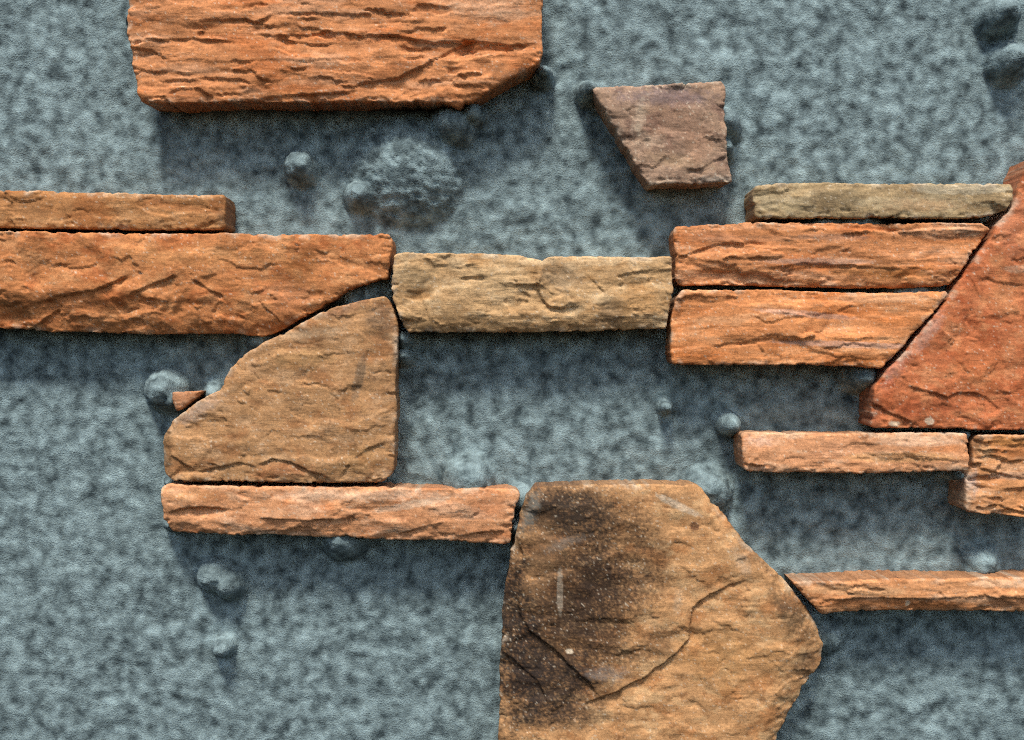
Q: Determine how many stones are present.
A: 16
